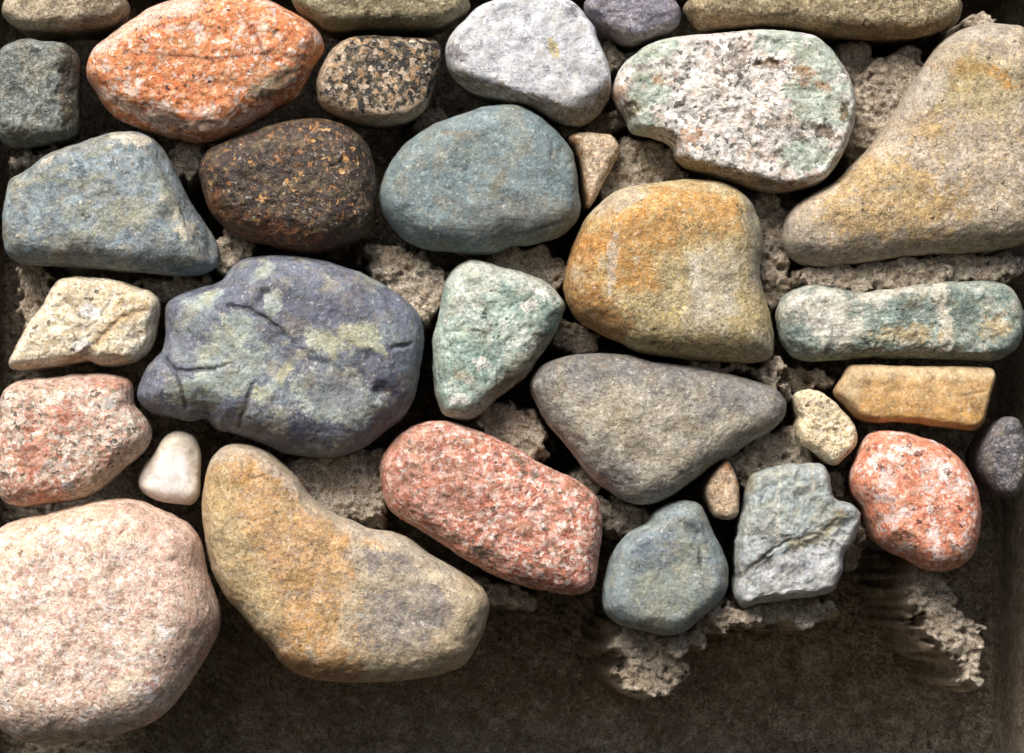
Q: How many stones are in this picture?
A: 32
